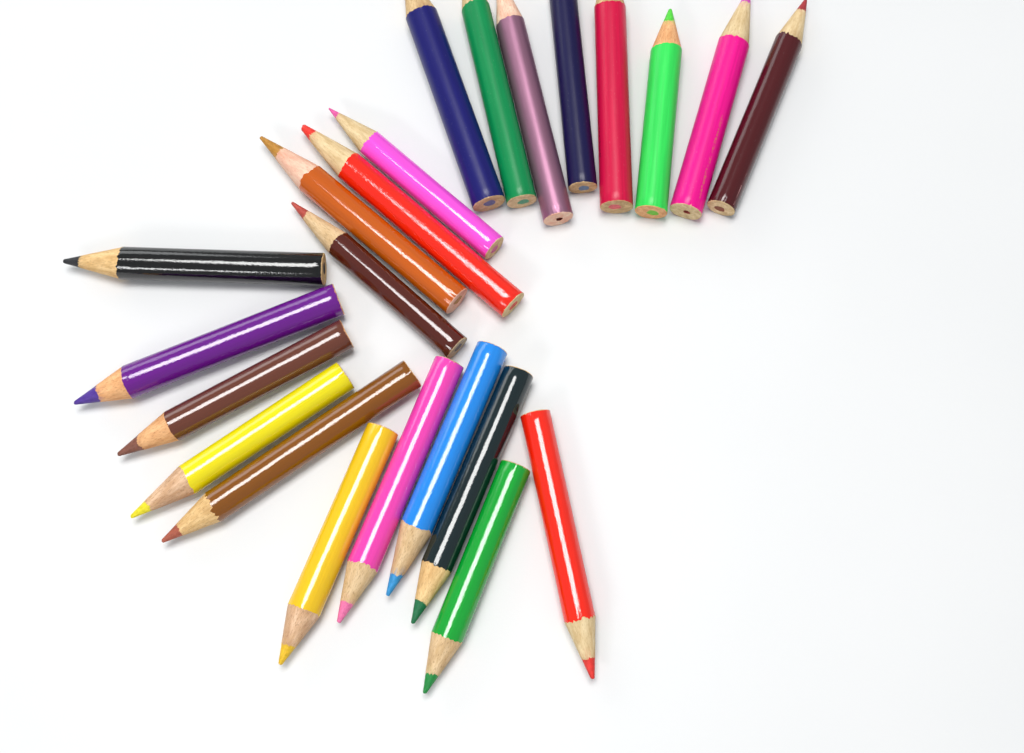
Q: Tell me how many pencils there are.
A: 23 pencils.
